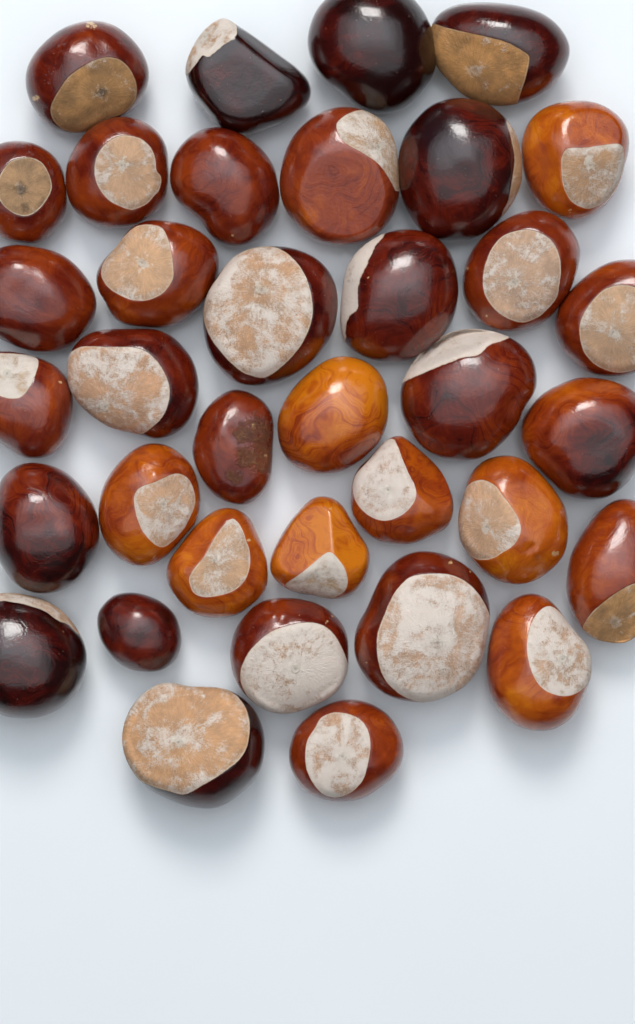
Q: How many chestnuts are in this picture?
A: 36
